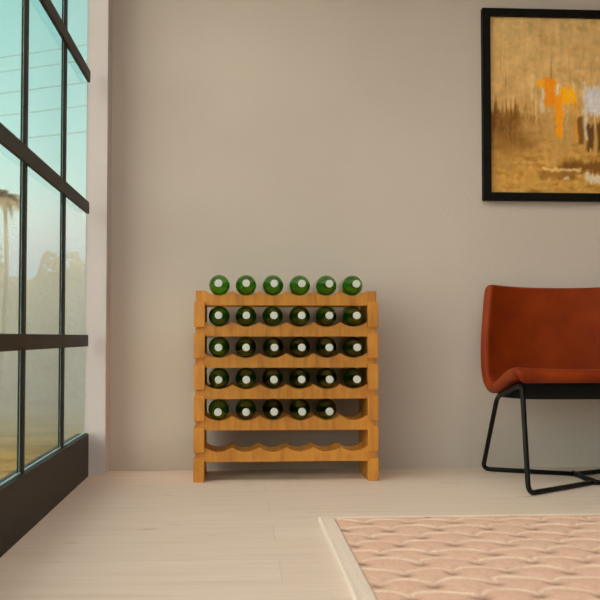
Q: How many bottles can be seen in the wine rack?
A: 29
